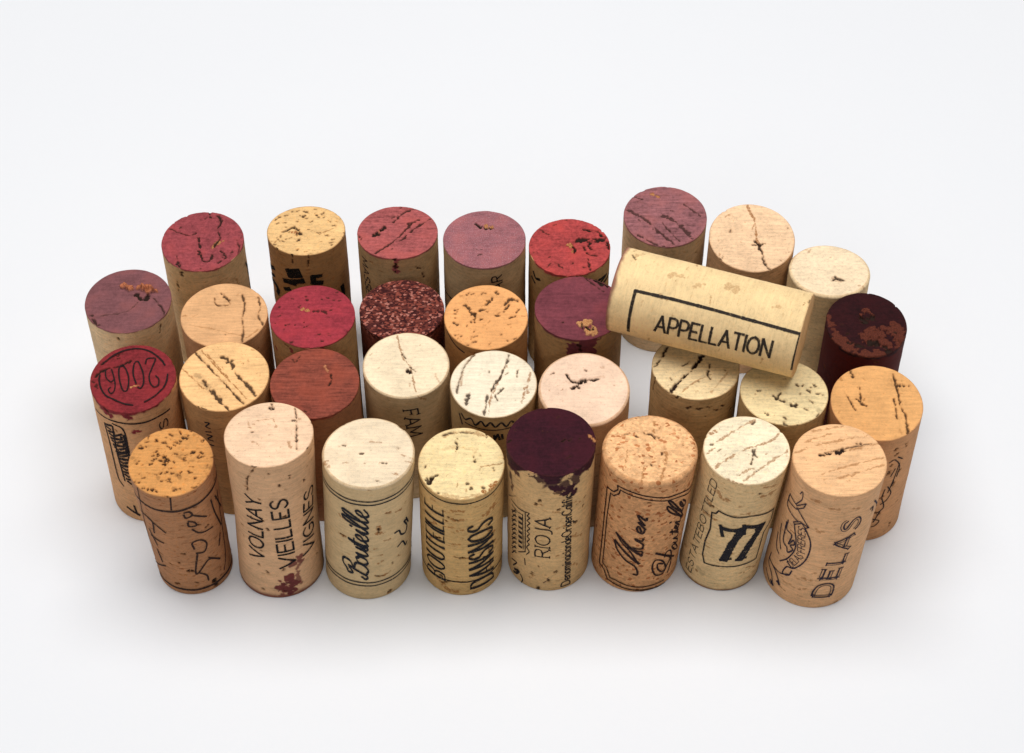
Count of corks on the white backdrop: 33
